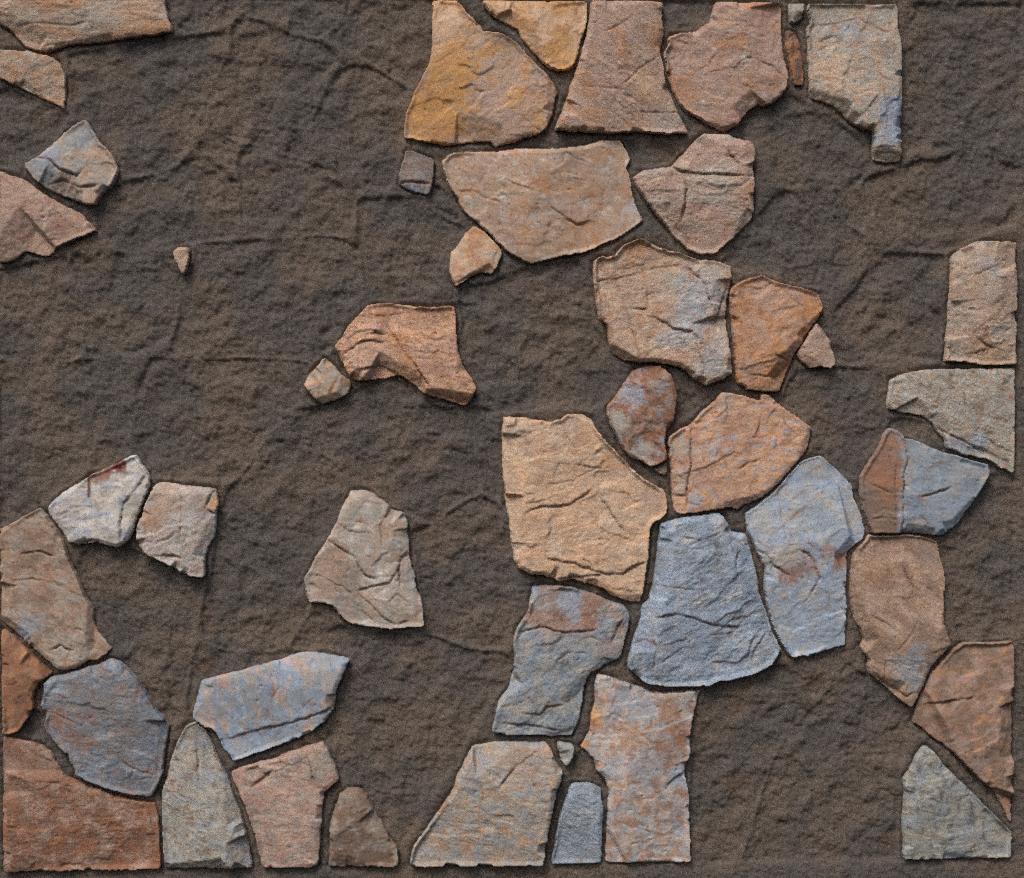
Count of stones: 49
